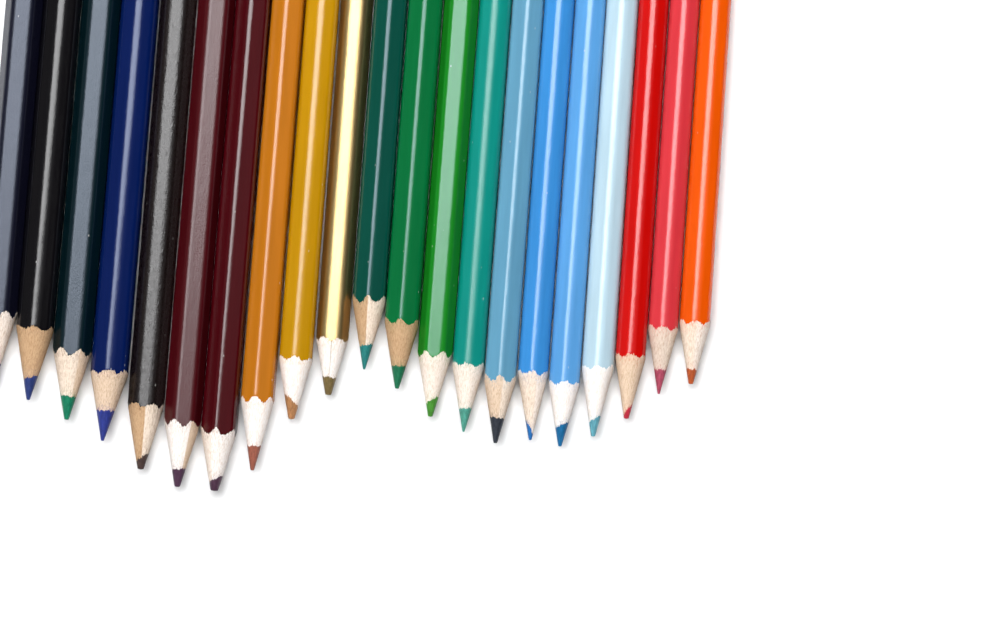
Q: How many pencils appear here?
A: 21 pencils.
